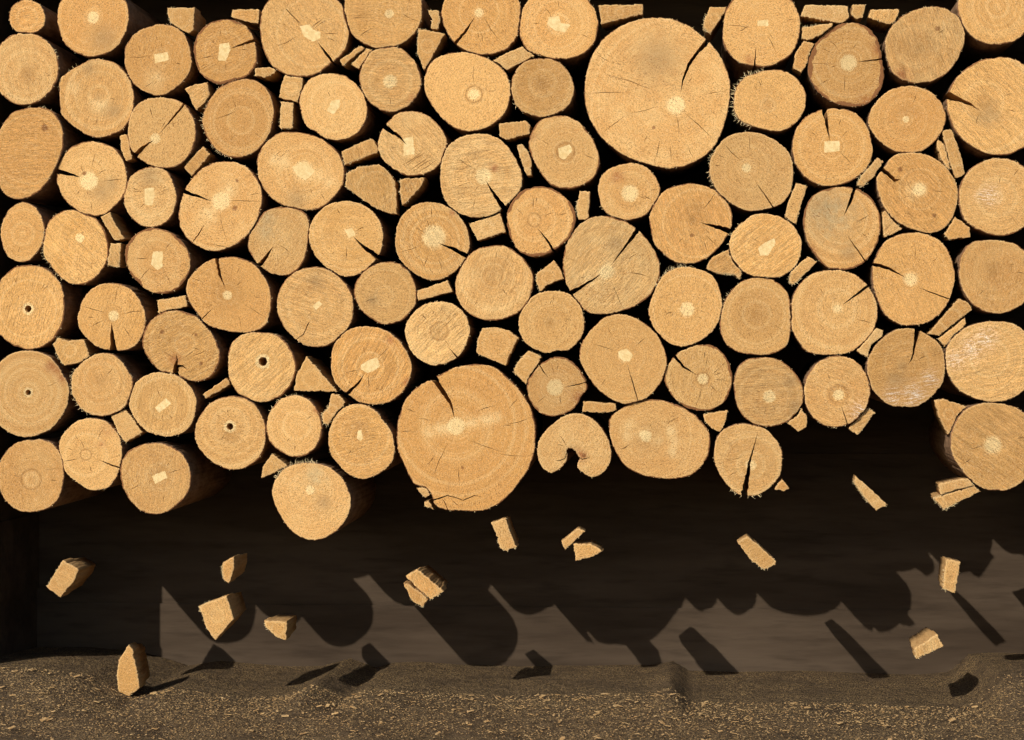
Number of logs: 86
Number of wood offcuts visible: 75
